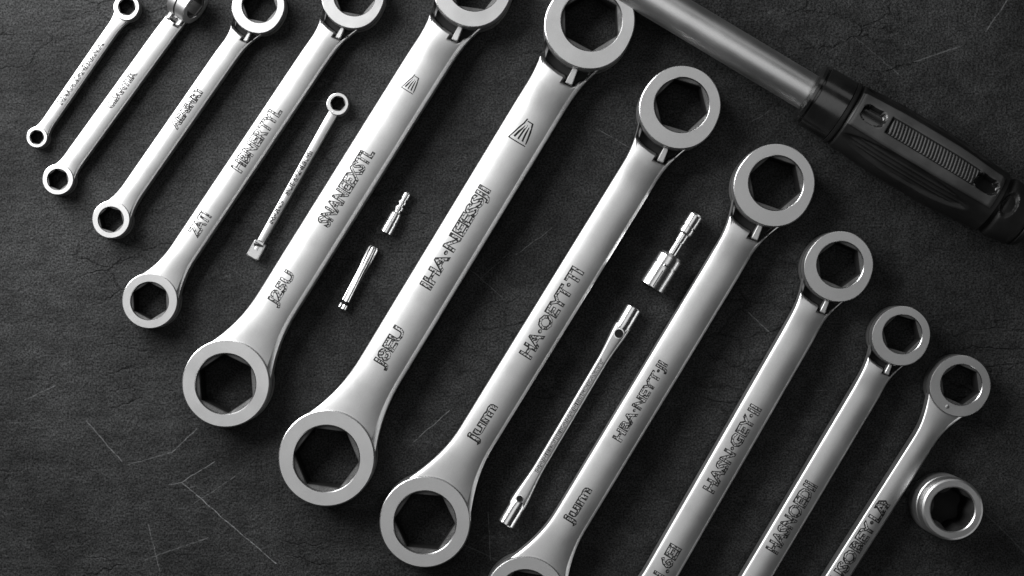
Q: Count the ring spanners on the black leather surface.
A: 12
